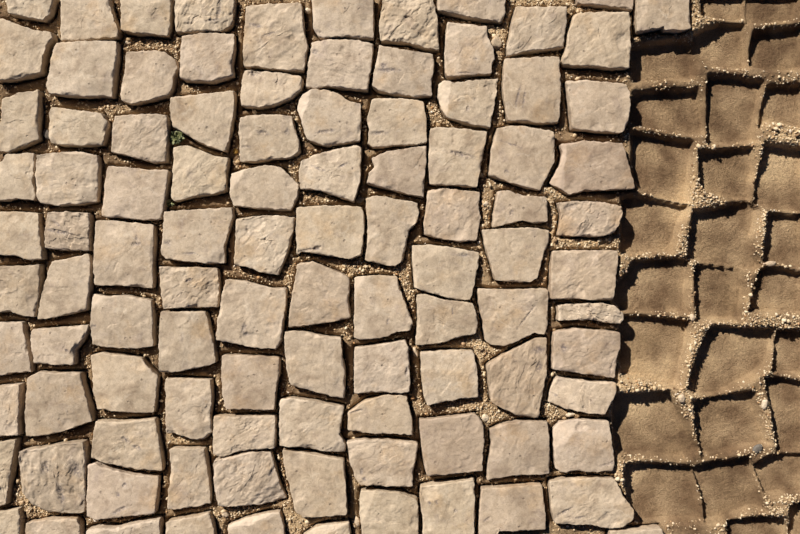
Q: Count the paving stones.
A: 102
